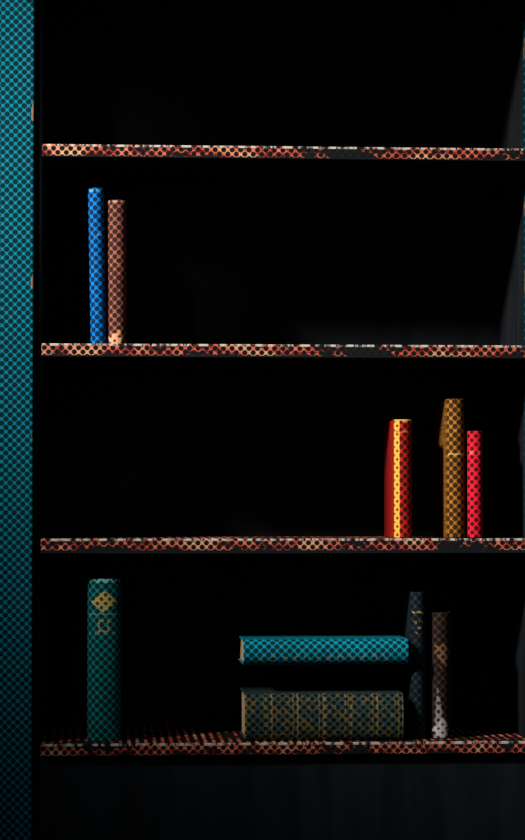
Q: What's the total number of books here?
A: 10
